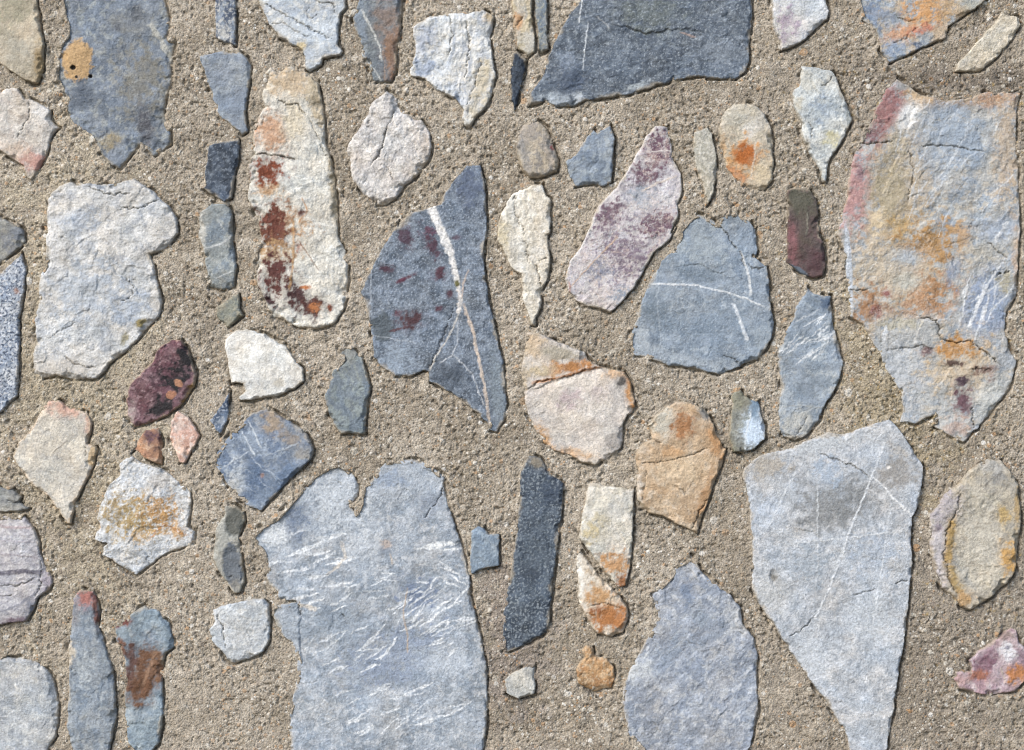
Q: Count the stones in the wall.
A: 65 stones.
